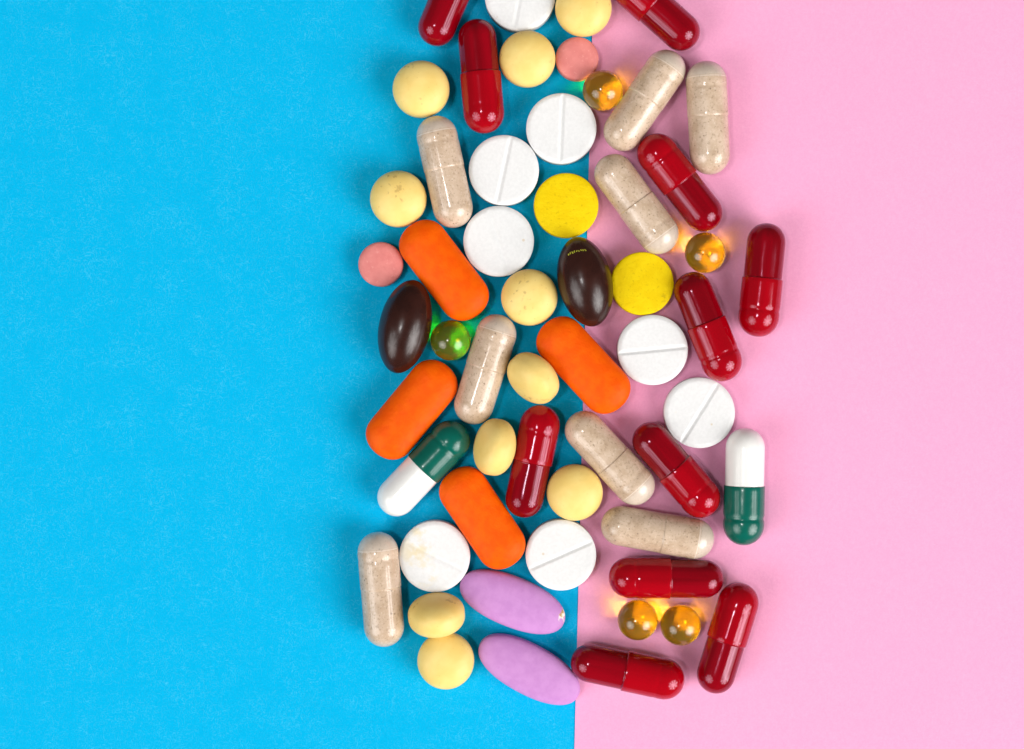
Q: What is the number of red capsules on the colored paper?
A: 11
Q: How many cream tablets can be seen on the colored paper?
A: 10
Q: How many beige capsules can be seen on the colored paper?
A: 8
